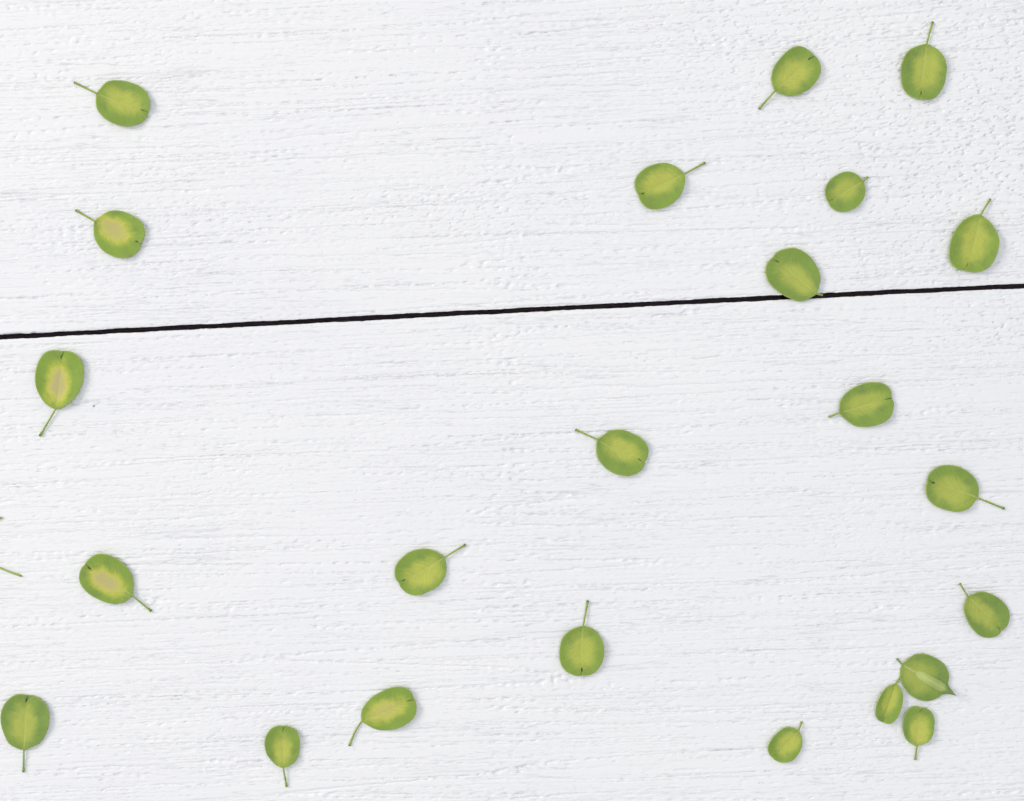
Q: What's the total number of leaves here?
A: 23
